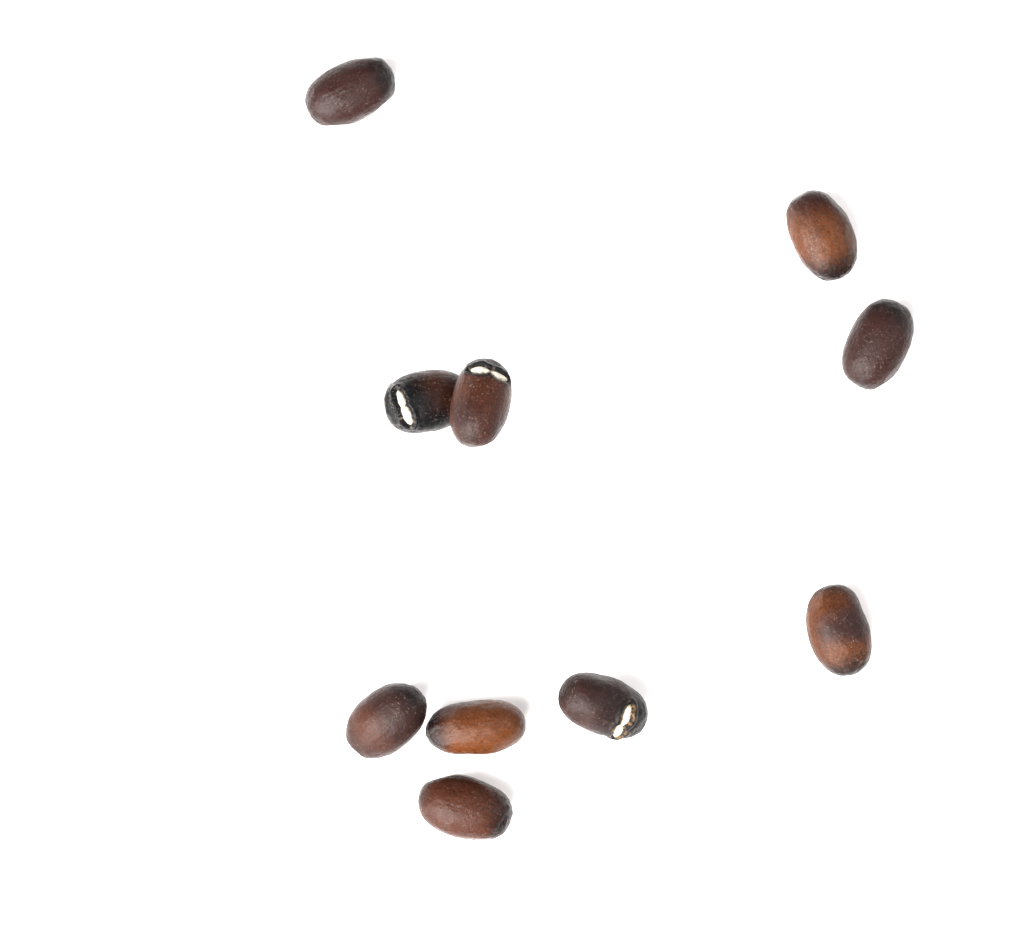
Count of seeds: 10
